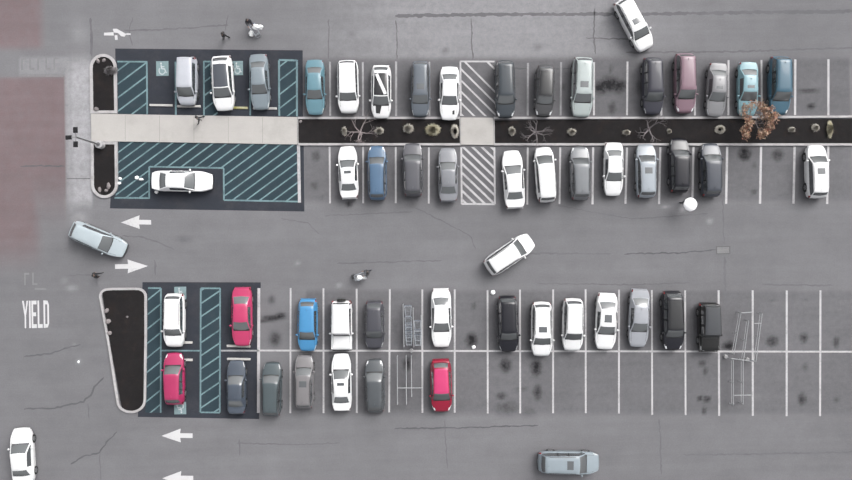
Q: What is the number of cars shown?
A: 54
